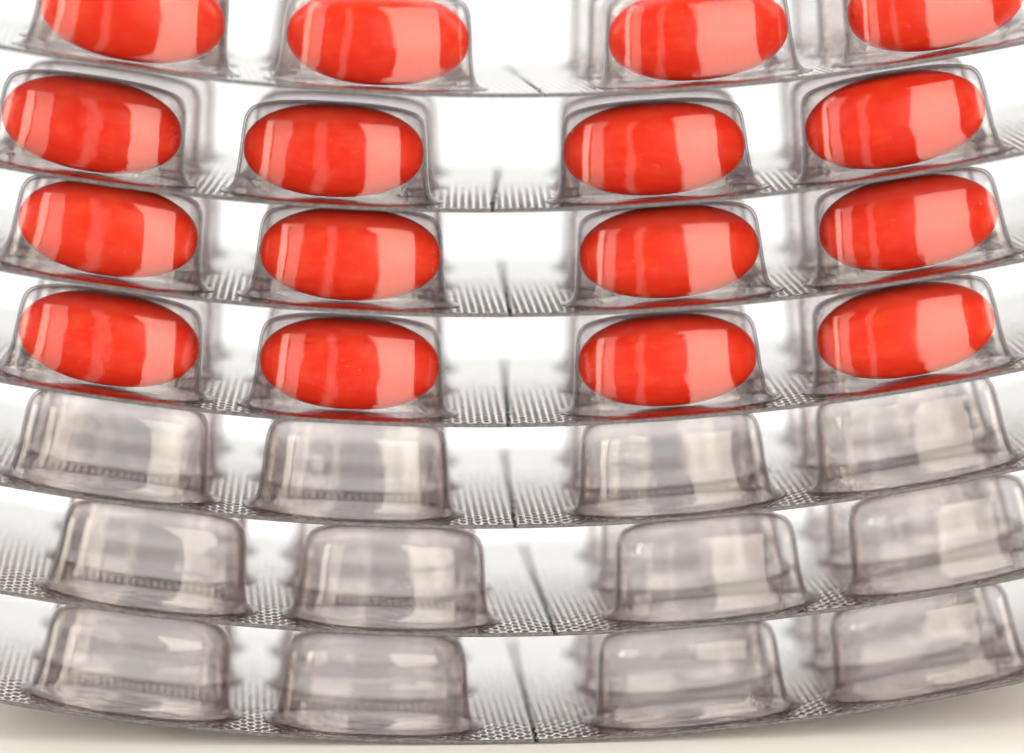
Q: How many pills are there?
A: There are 16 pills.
